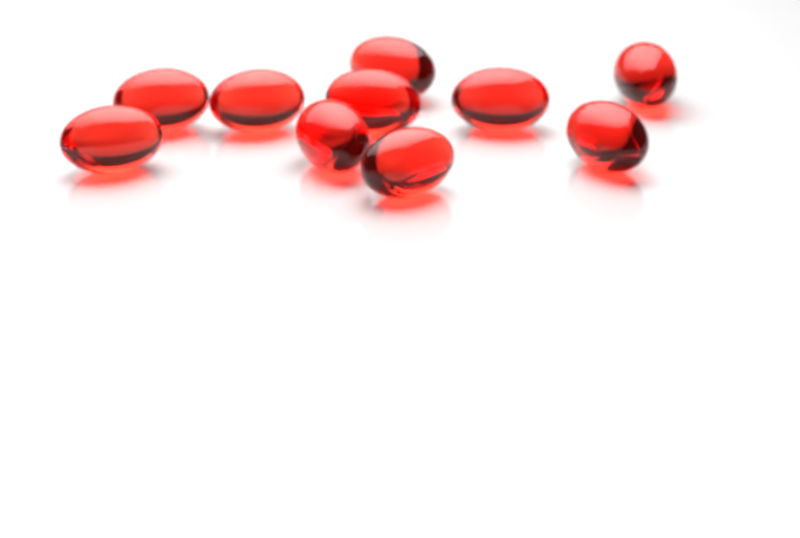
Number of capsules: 10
